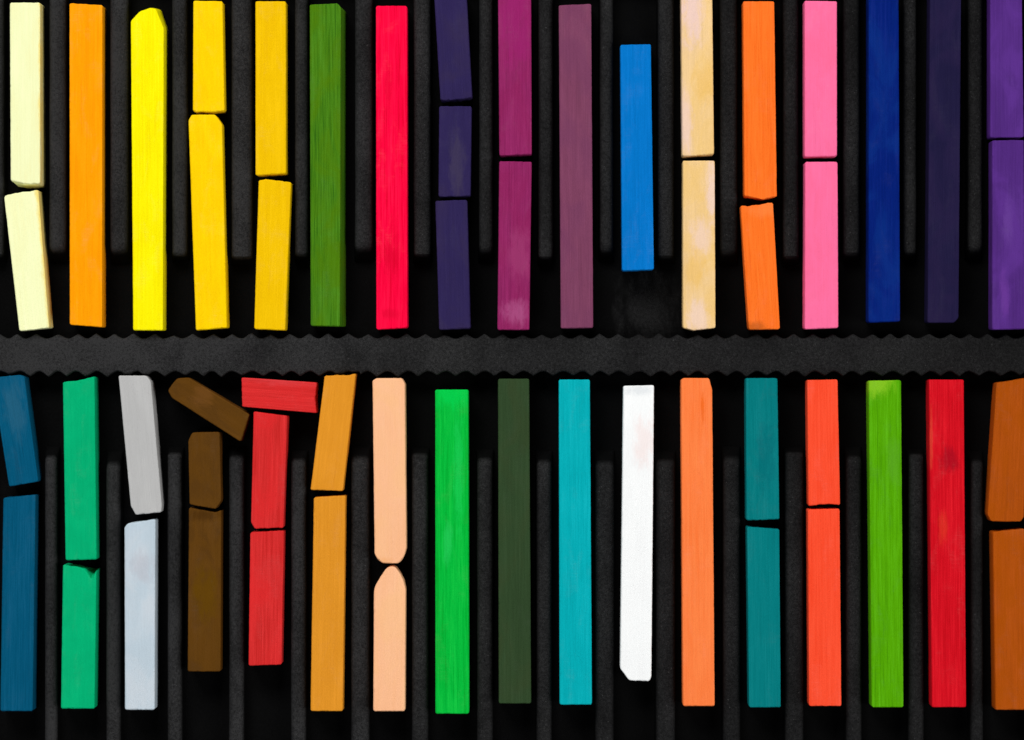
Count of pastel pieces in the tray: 56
